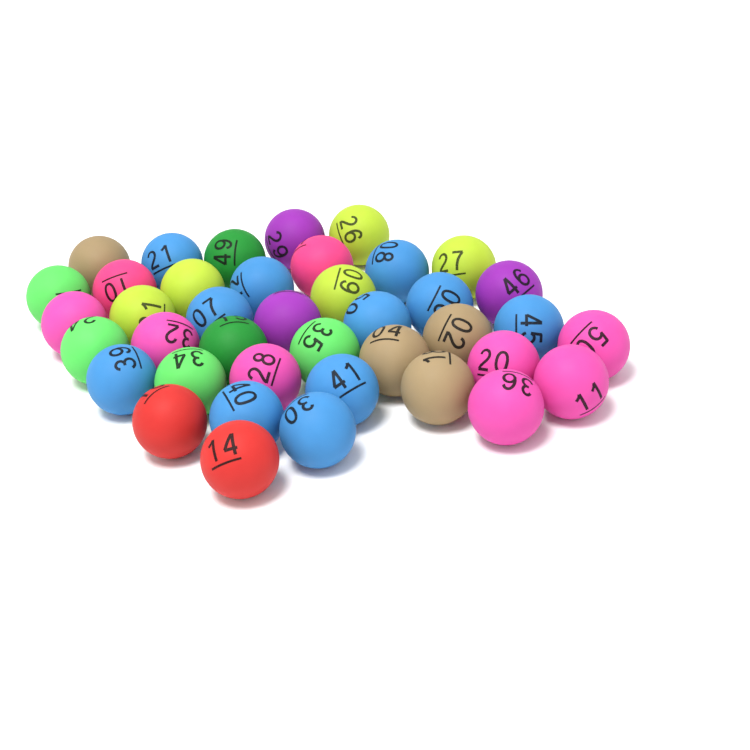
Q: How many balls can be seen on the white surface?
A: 40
